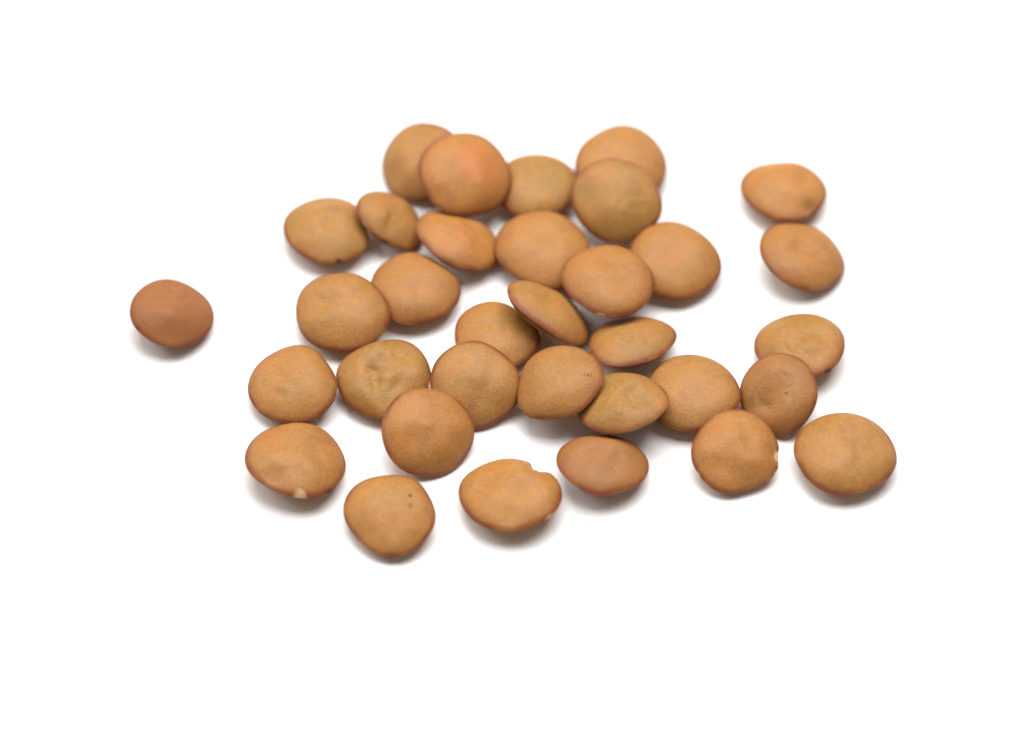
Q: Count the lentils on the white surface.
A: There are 34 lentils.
